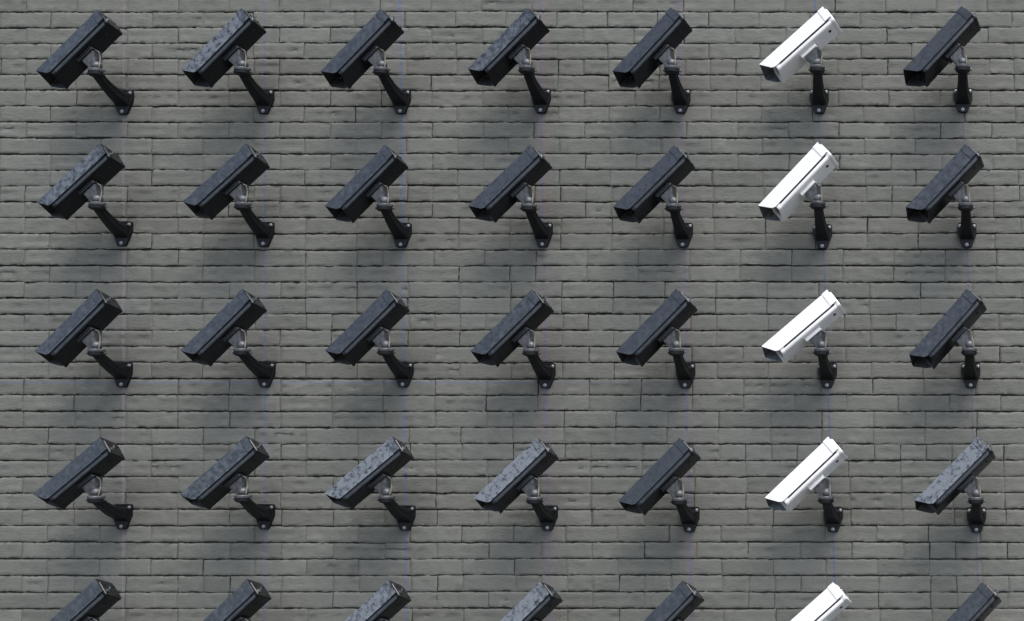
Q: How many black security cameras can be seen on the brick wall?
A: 30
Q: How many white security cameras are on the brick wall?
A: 5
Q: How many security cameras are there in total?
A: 35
